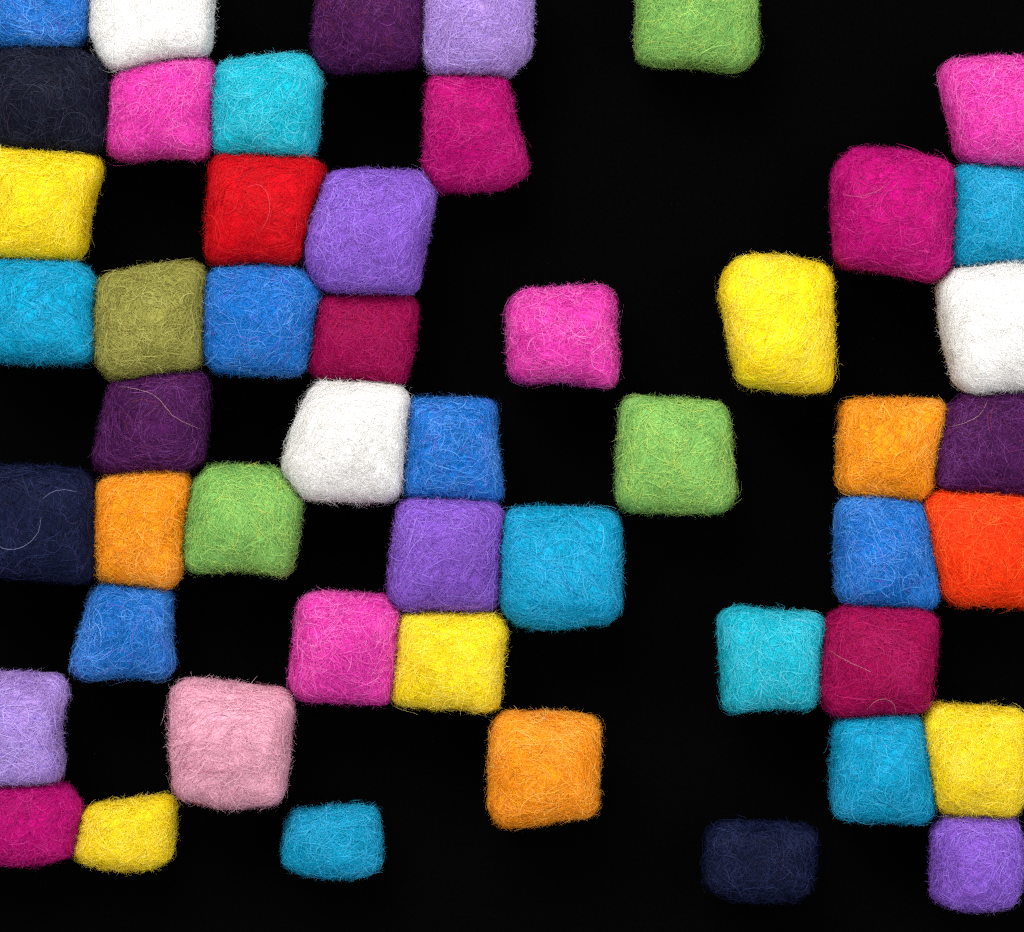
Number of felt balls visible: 50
